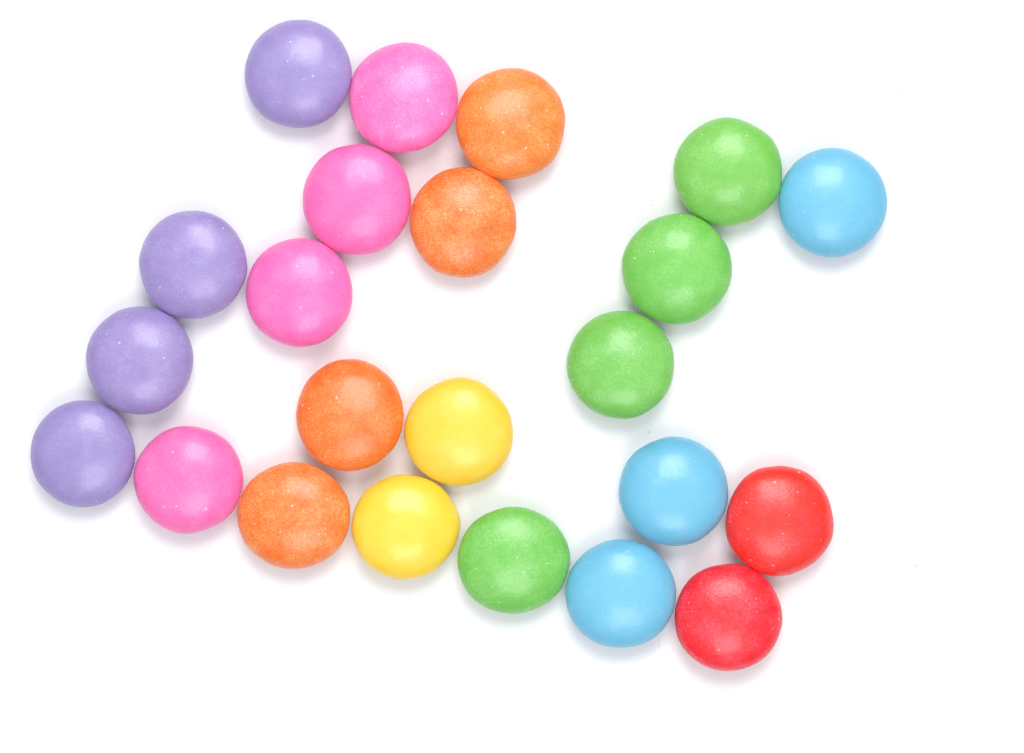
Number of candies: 23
